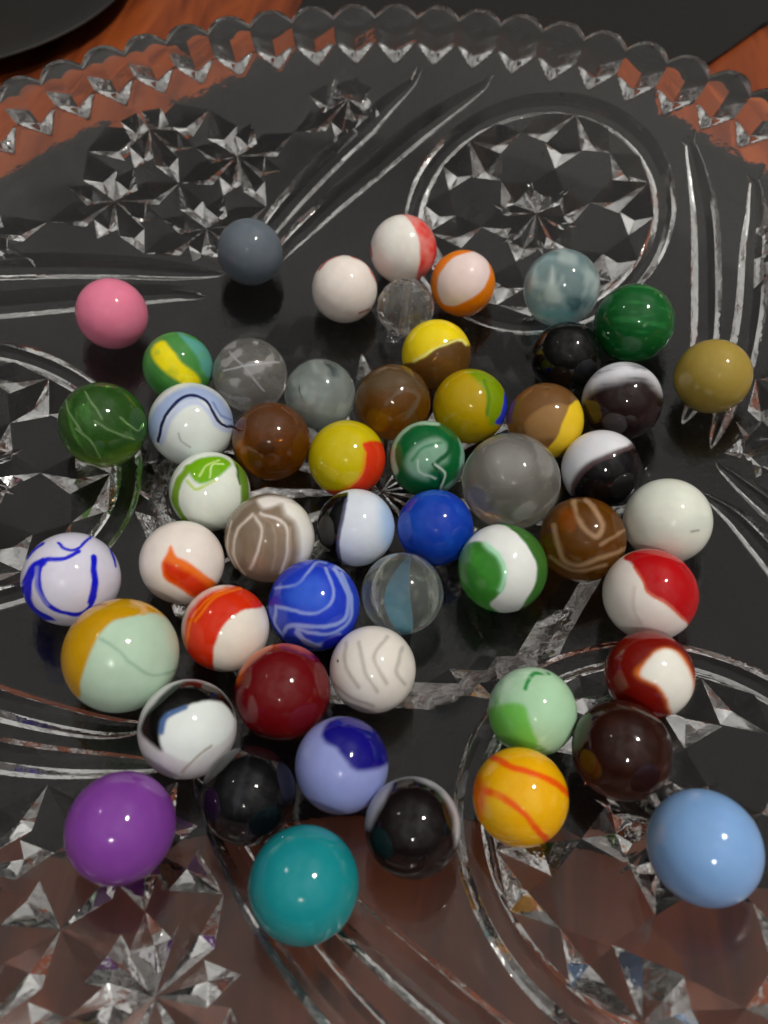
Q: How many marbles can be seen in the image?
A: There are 51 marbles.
